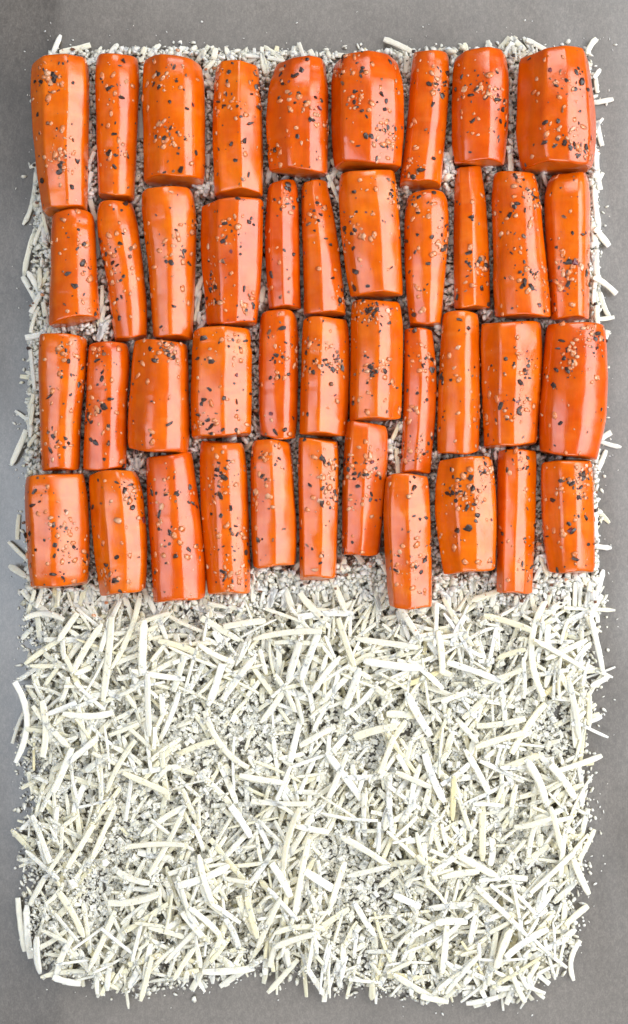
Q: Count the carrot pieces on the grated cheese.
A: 42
